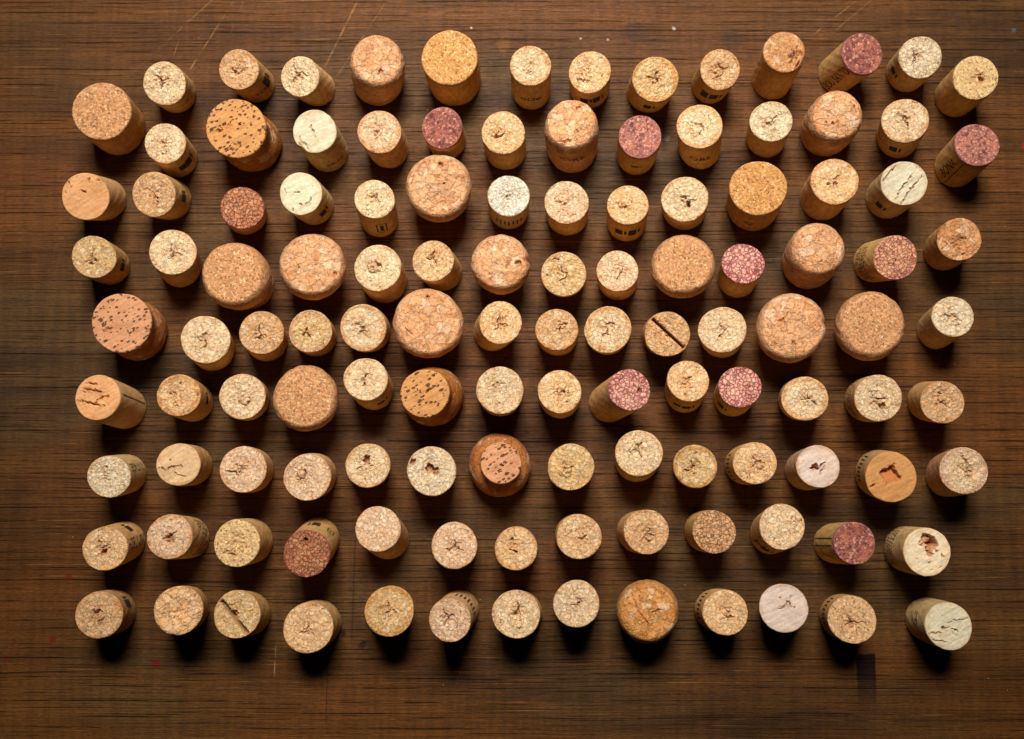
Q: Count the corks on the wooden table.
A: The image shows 122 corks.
